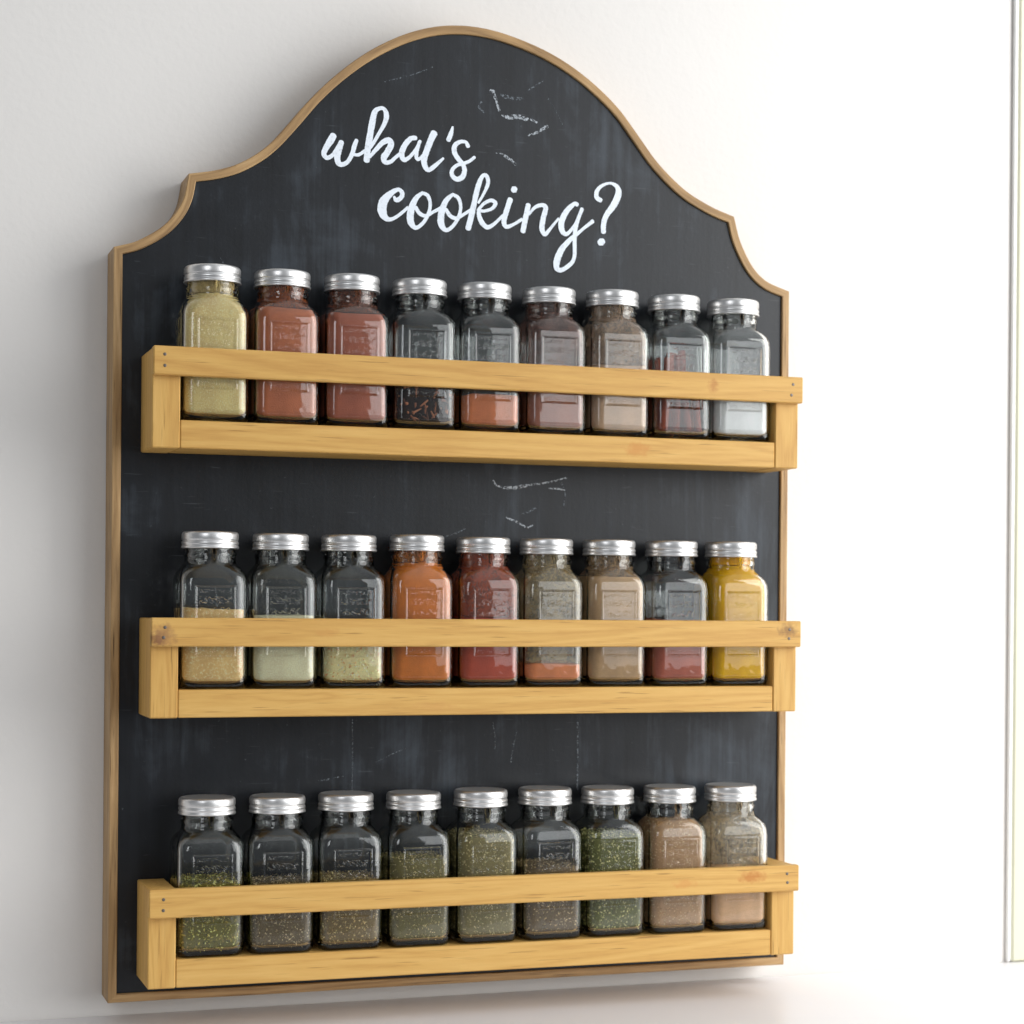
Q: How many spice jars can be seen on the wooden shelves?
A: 27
